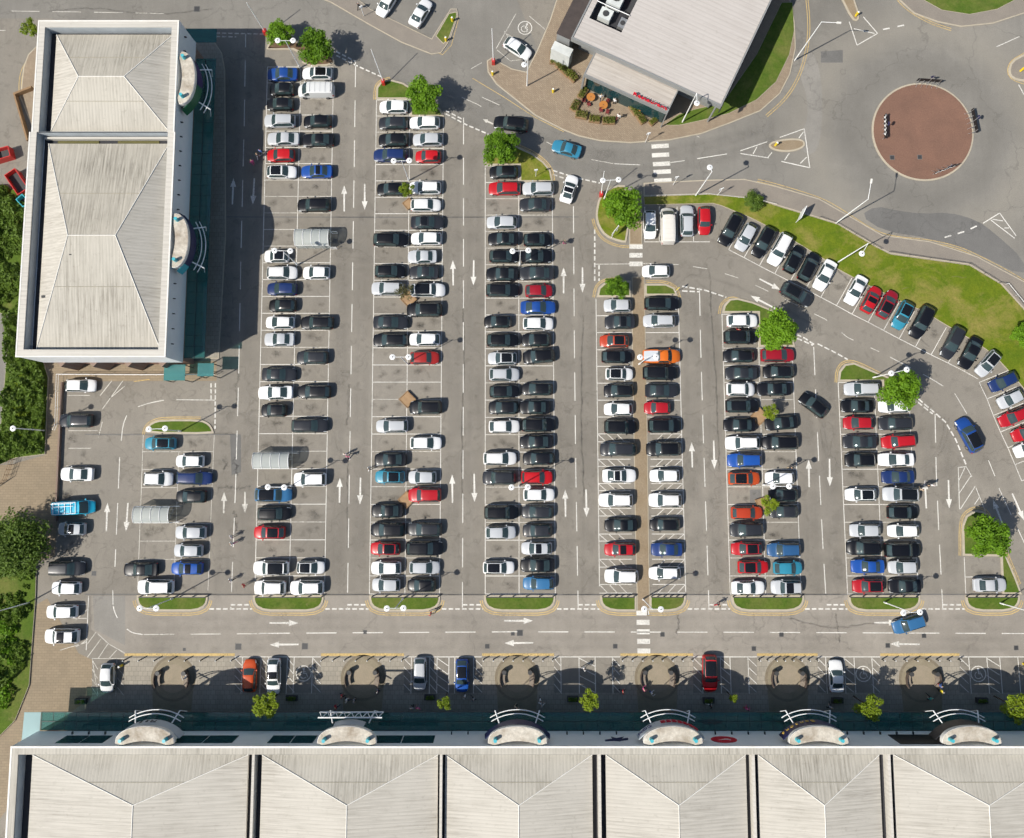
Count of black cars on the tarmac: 101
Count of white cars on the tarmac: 96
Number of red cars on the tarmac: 27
